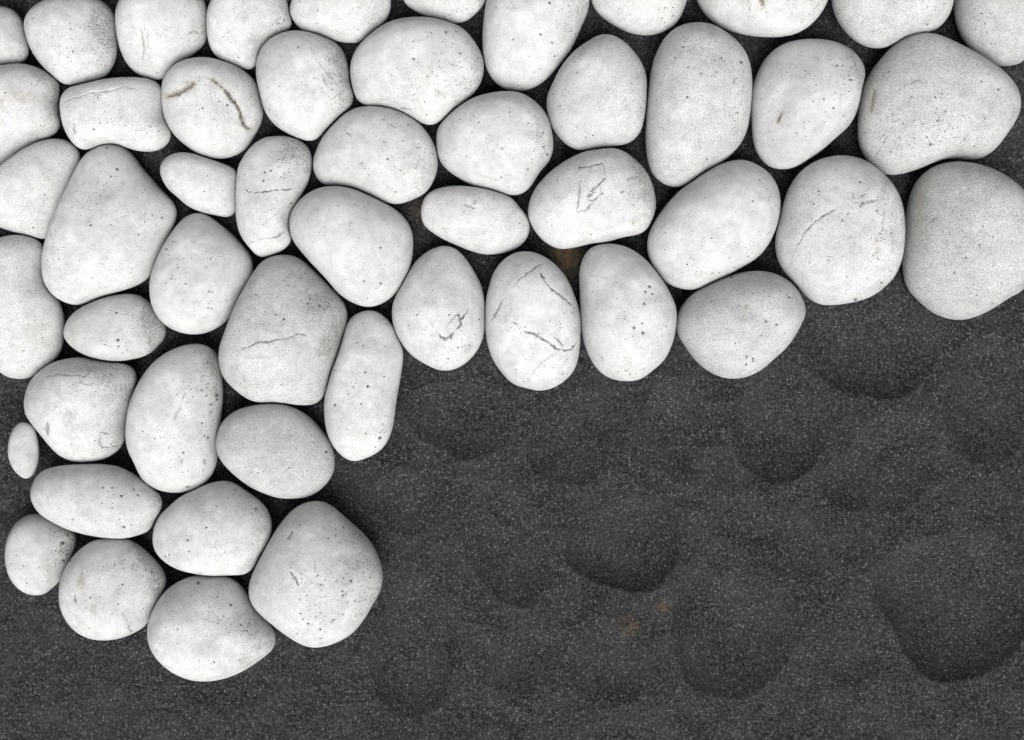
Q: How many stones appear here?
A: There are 51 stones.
